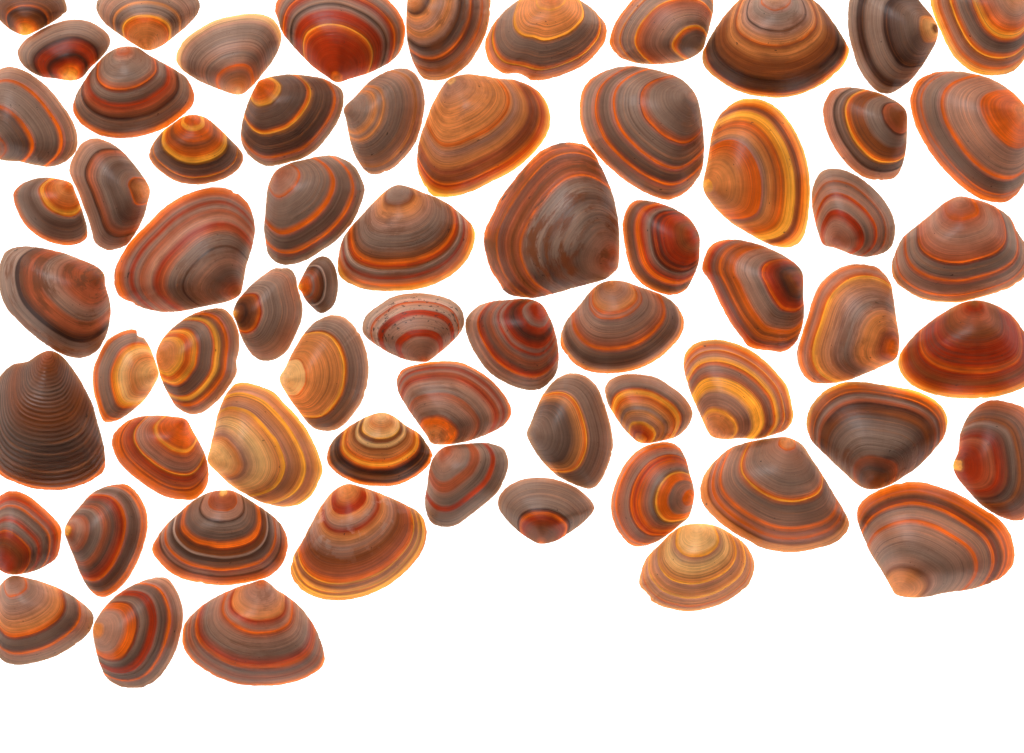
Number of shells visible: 65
